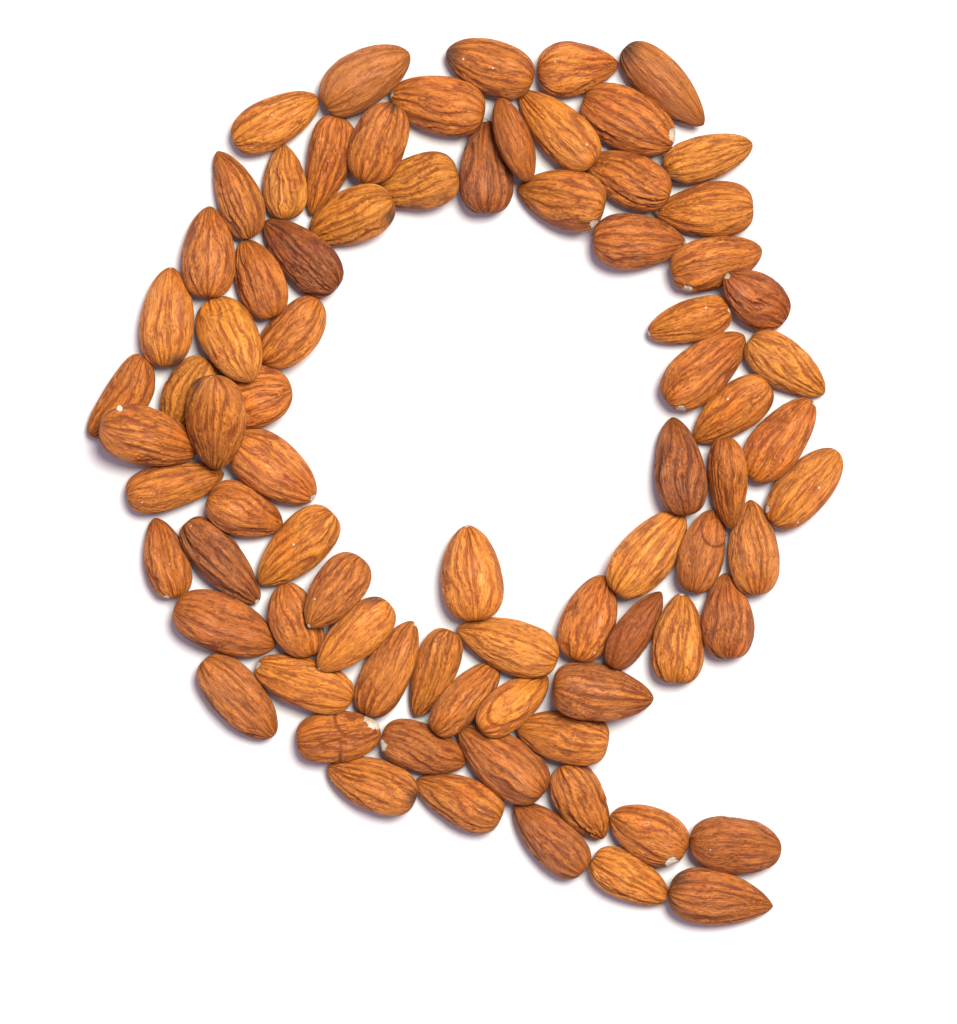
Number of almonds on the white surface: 80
